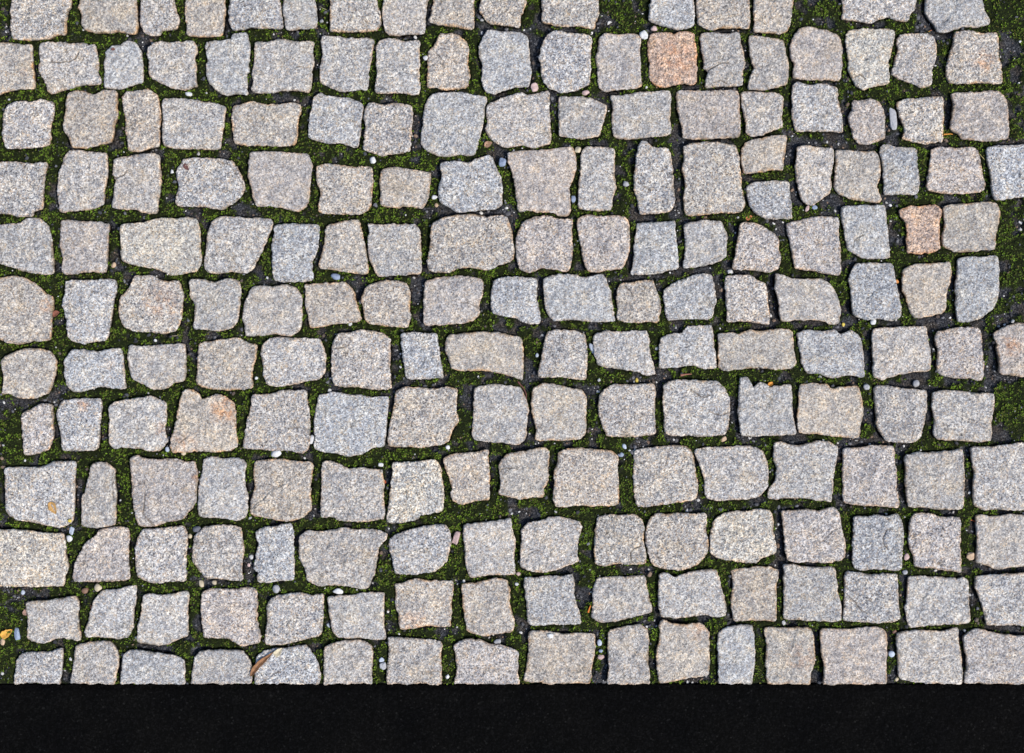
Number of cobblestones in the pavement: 200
